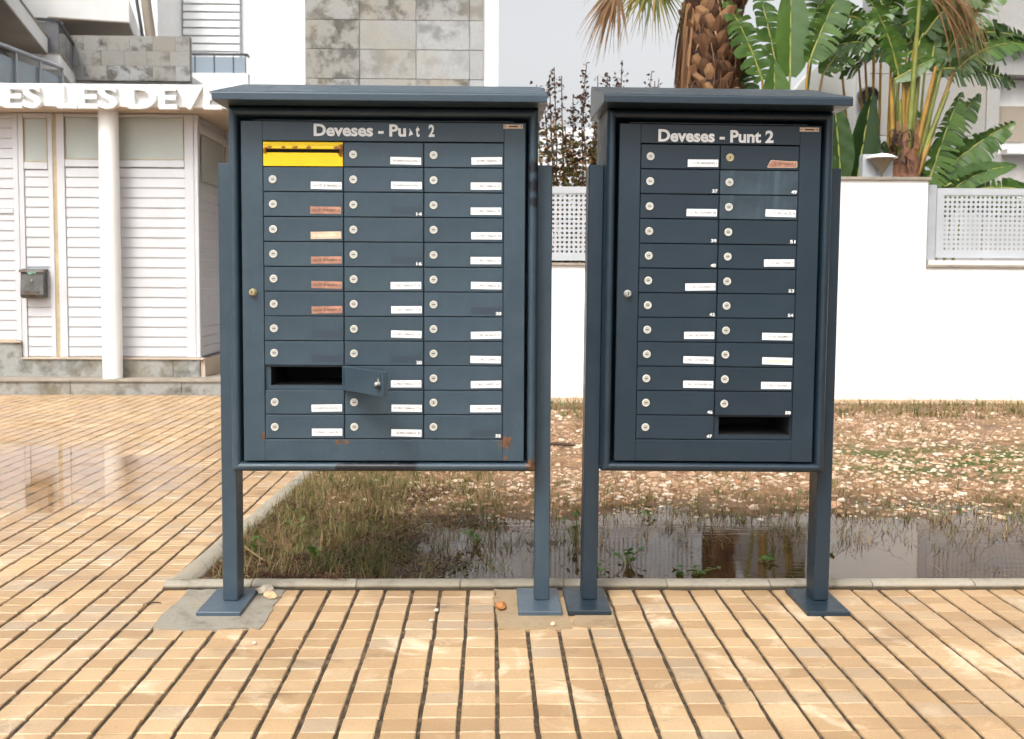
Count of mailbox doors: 58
